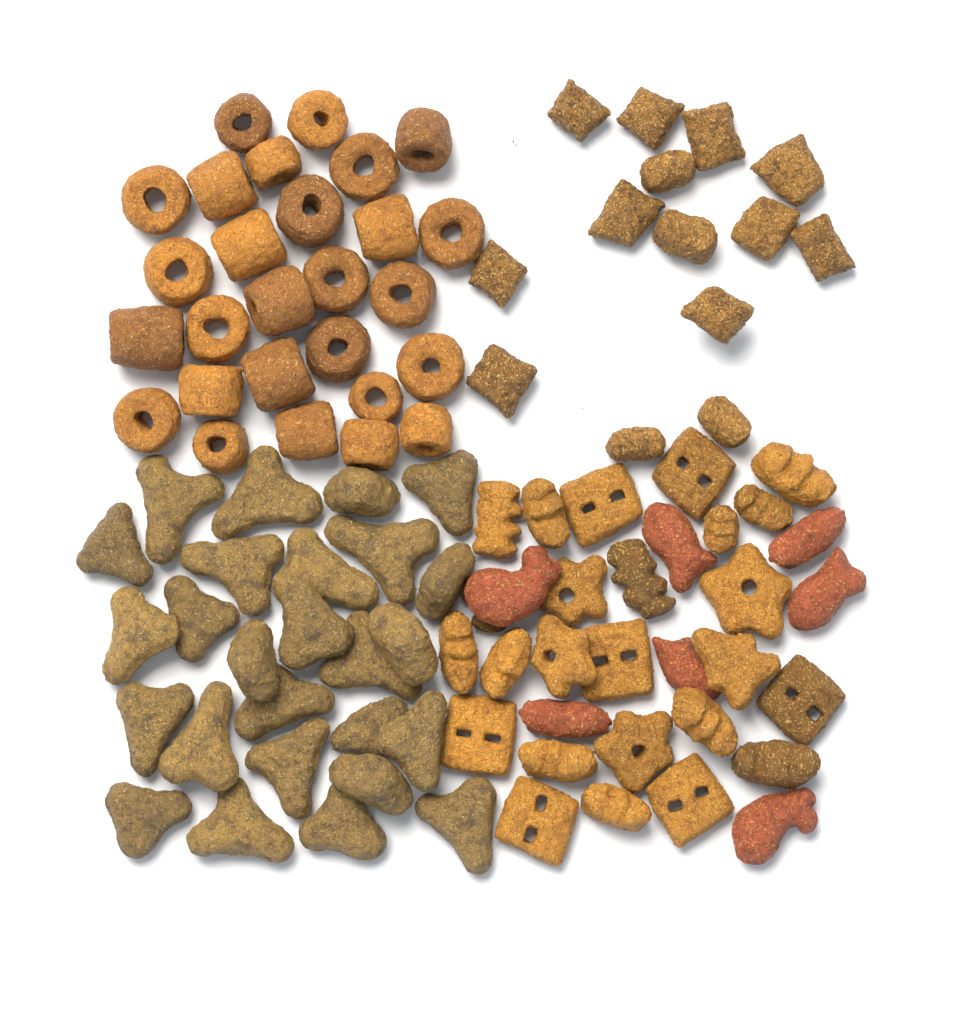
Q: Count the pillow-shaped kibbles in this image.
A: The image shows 14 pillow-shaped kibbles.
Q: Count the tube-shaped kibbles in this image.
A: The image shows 27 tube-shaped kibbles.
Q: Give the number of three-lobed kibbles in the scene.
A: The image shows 26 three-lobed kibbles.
